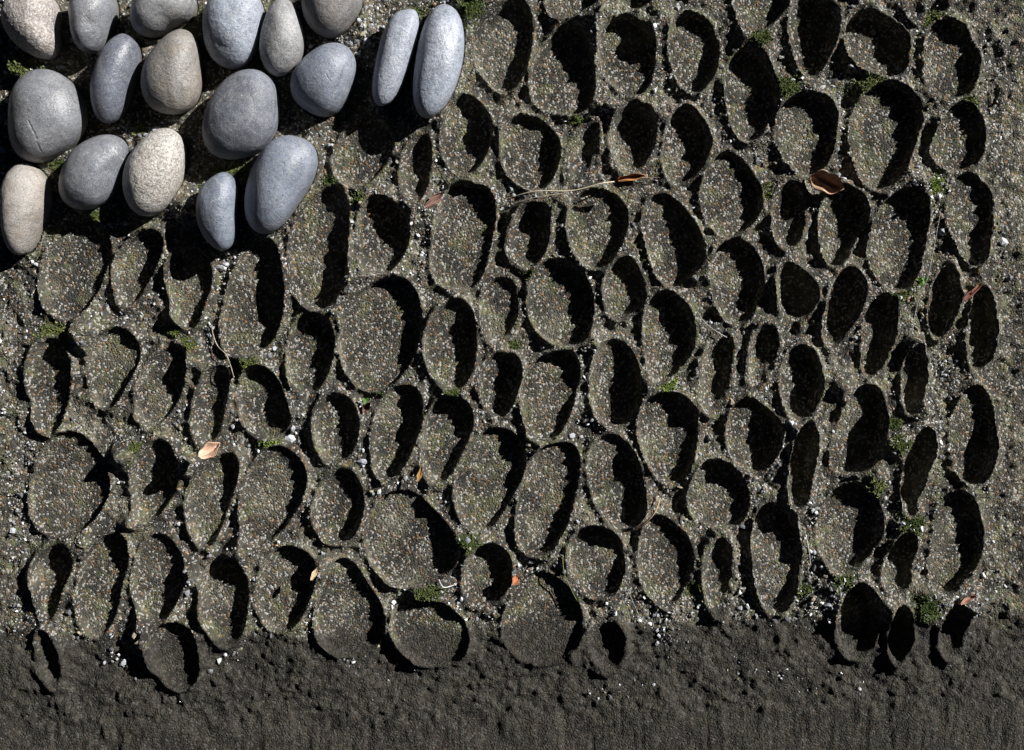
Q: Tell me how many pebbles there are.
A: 18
